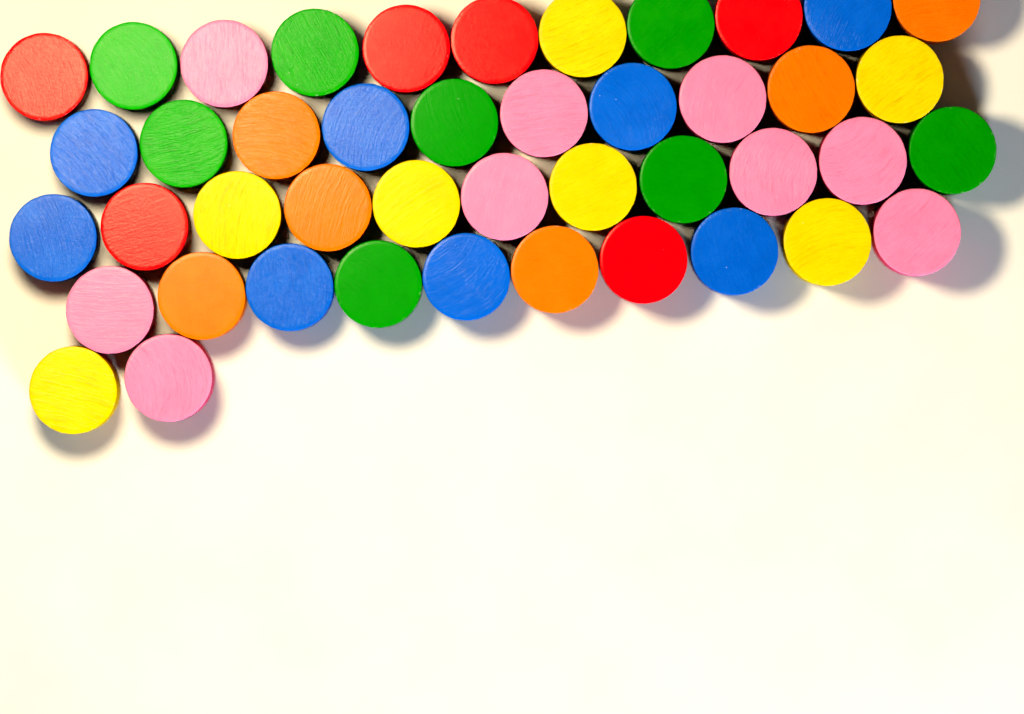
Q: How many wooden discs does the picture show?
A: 44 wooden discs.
